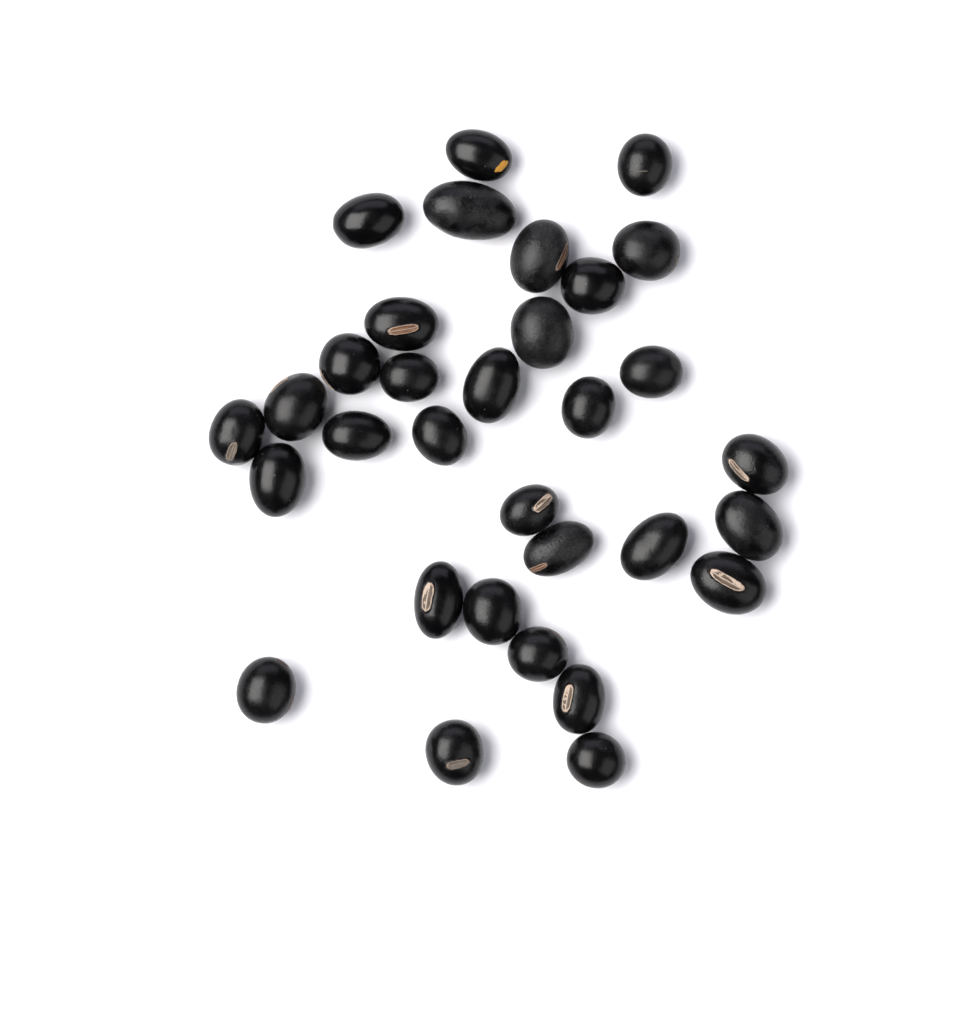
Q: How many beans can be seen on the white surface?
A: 32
